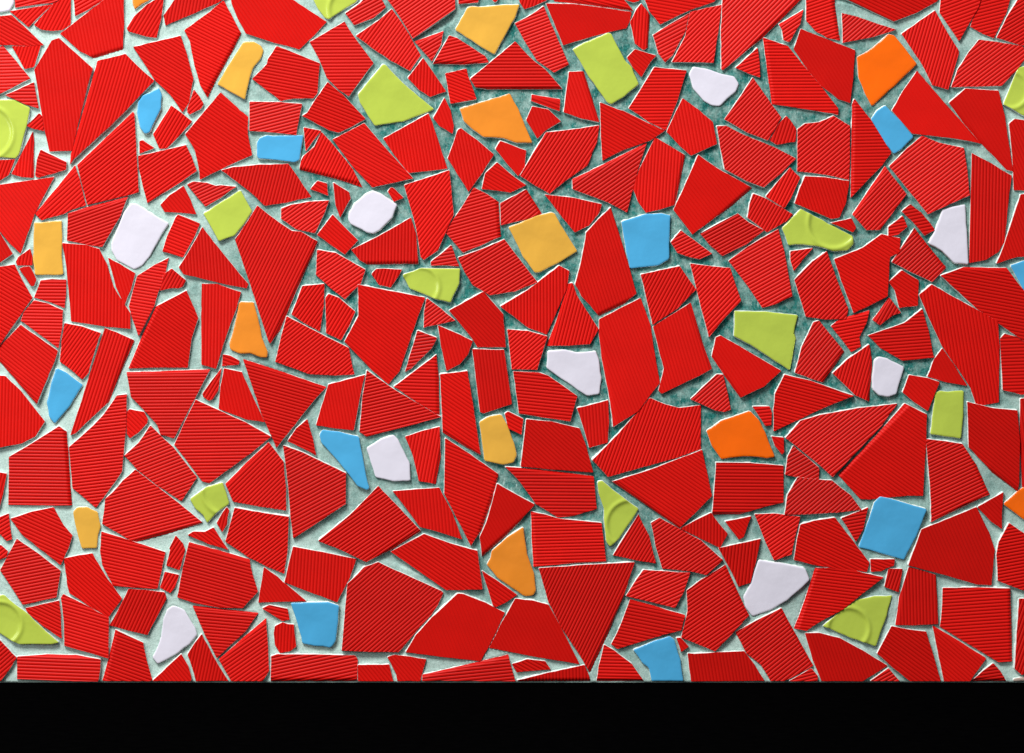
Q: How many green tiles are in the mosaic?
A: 14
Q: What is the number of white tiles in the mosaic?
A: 10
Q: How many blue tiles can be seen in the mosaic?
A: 10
